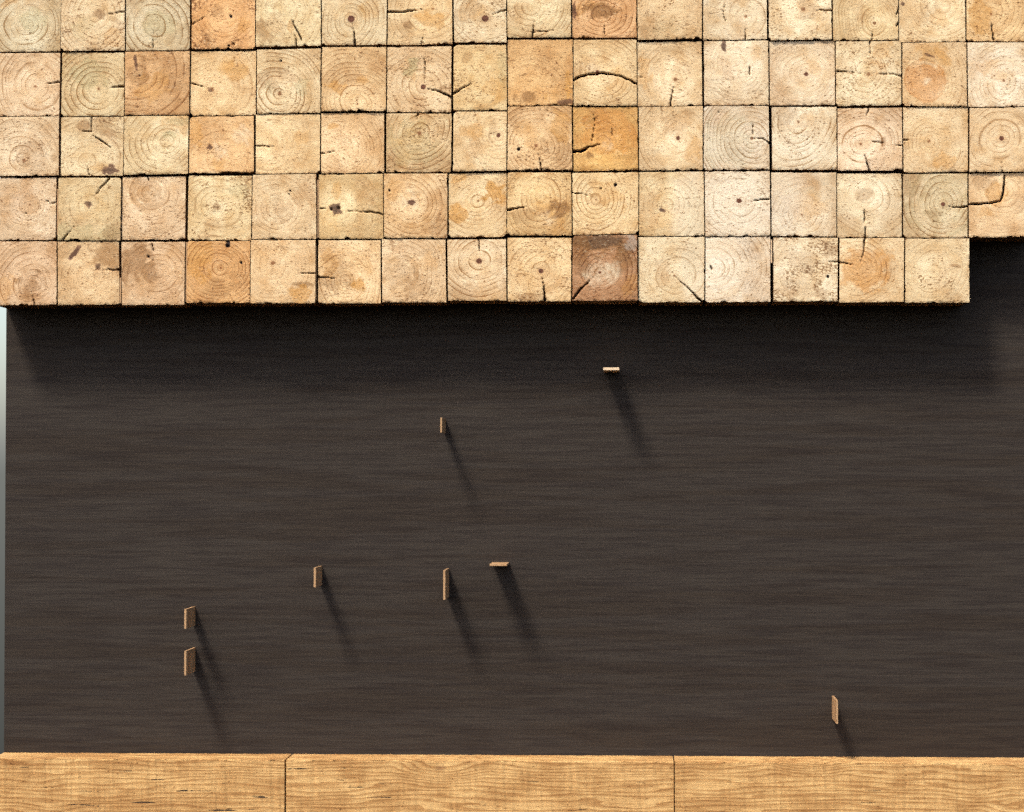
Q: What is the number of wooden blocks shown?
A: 79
